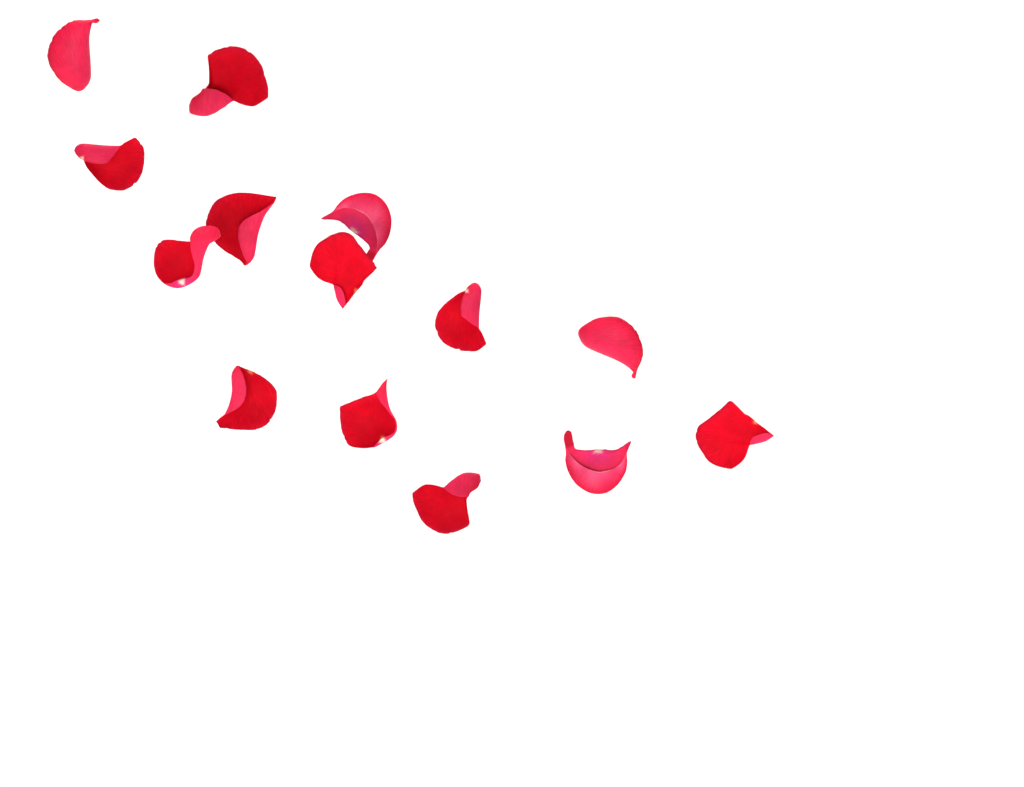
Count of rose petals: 14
